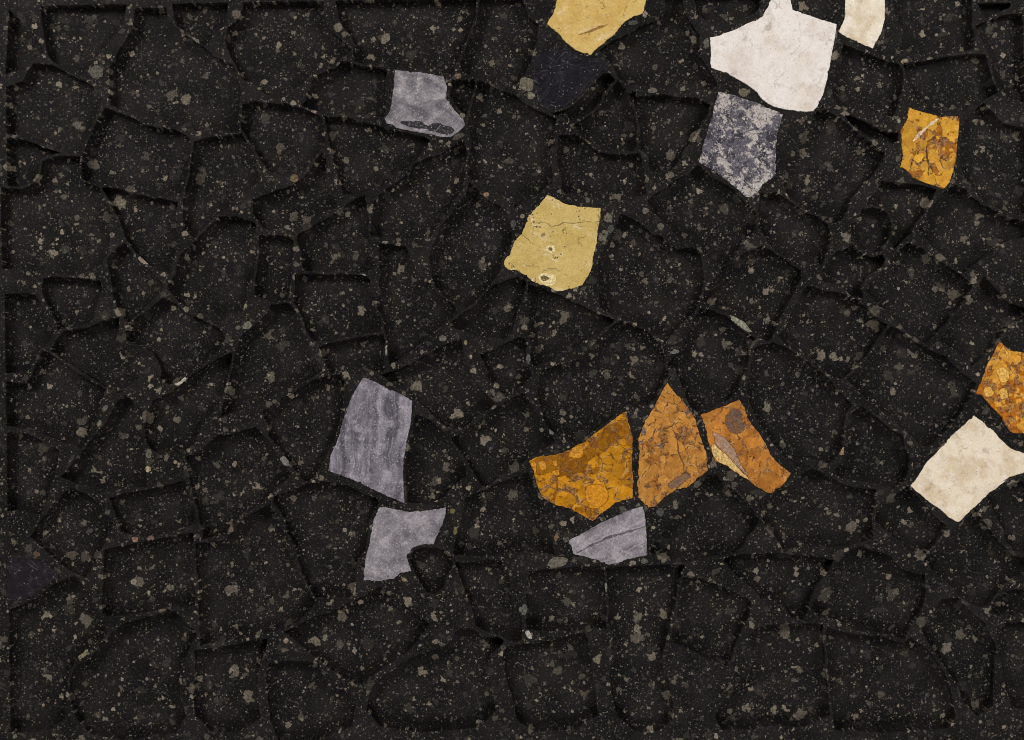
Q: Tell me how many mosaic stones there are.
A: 17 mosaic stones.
